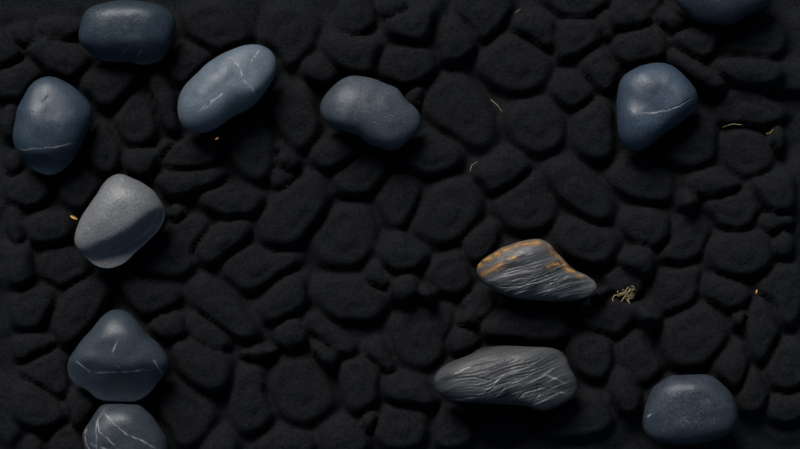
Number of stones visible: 12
